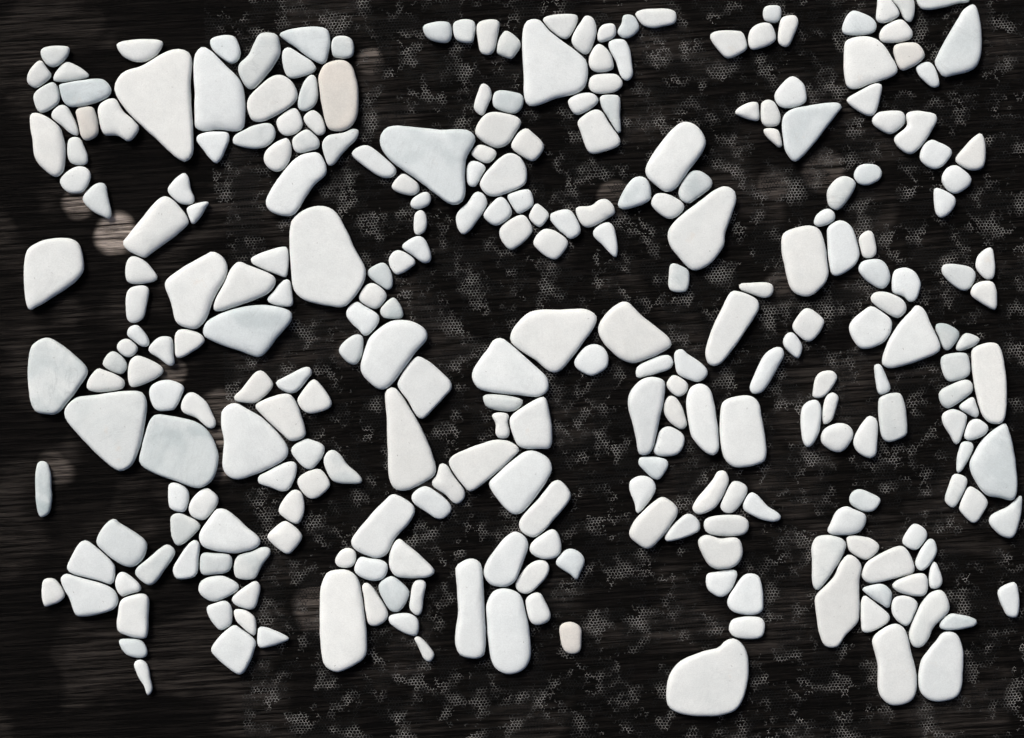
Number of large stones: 75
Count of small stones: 200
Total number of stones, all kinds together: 275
